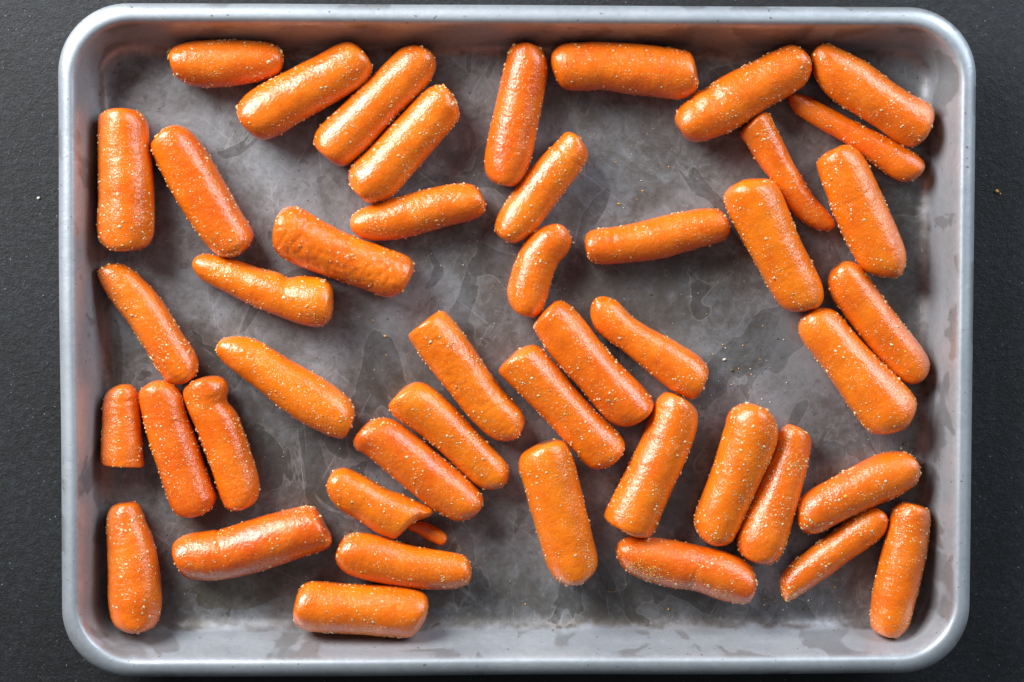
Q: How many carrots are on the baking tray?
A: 46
